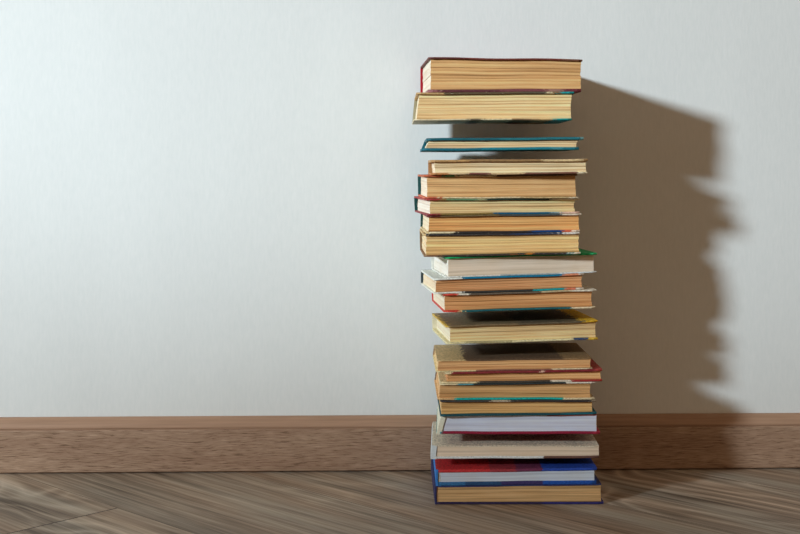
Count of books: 20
